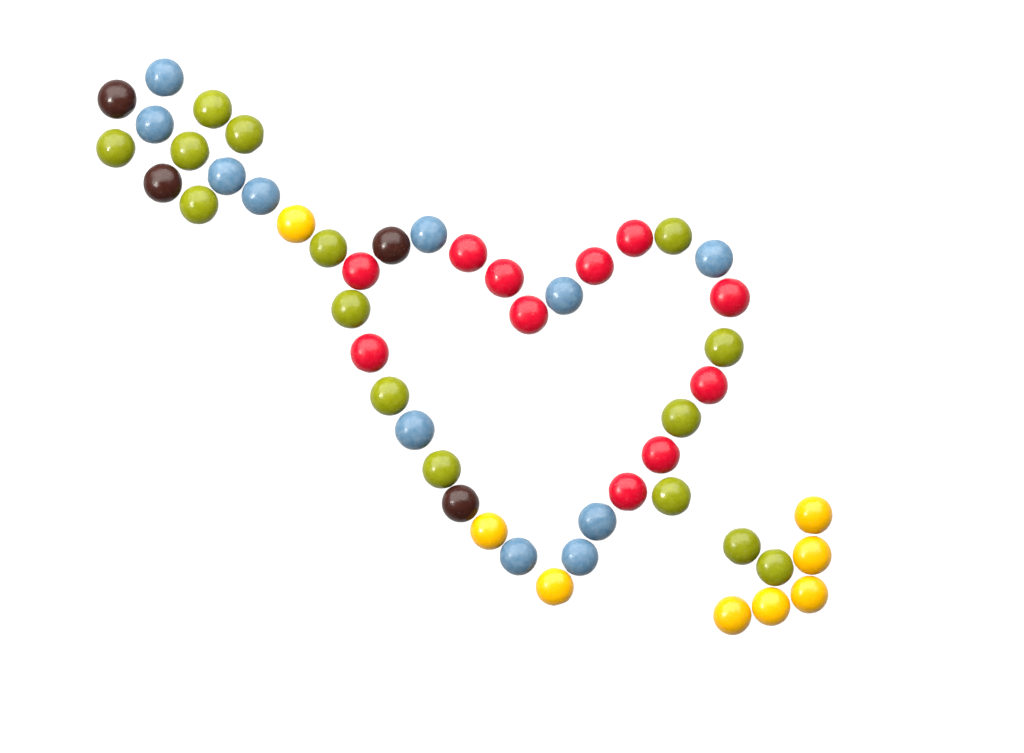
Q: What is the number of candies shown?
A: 49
